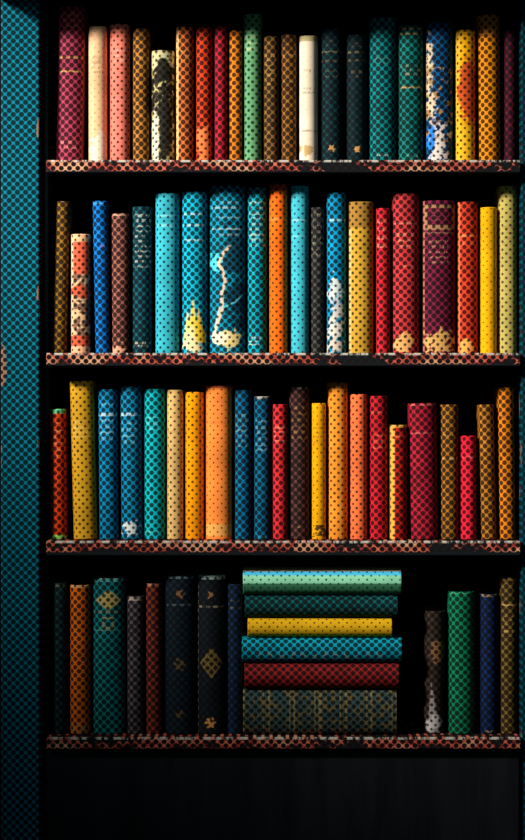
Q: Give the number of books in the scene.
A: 81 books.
